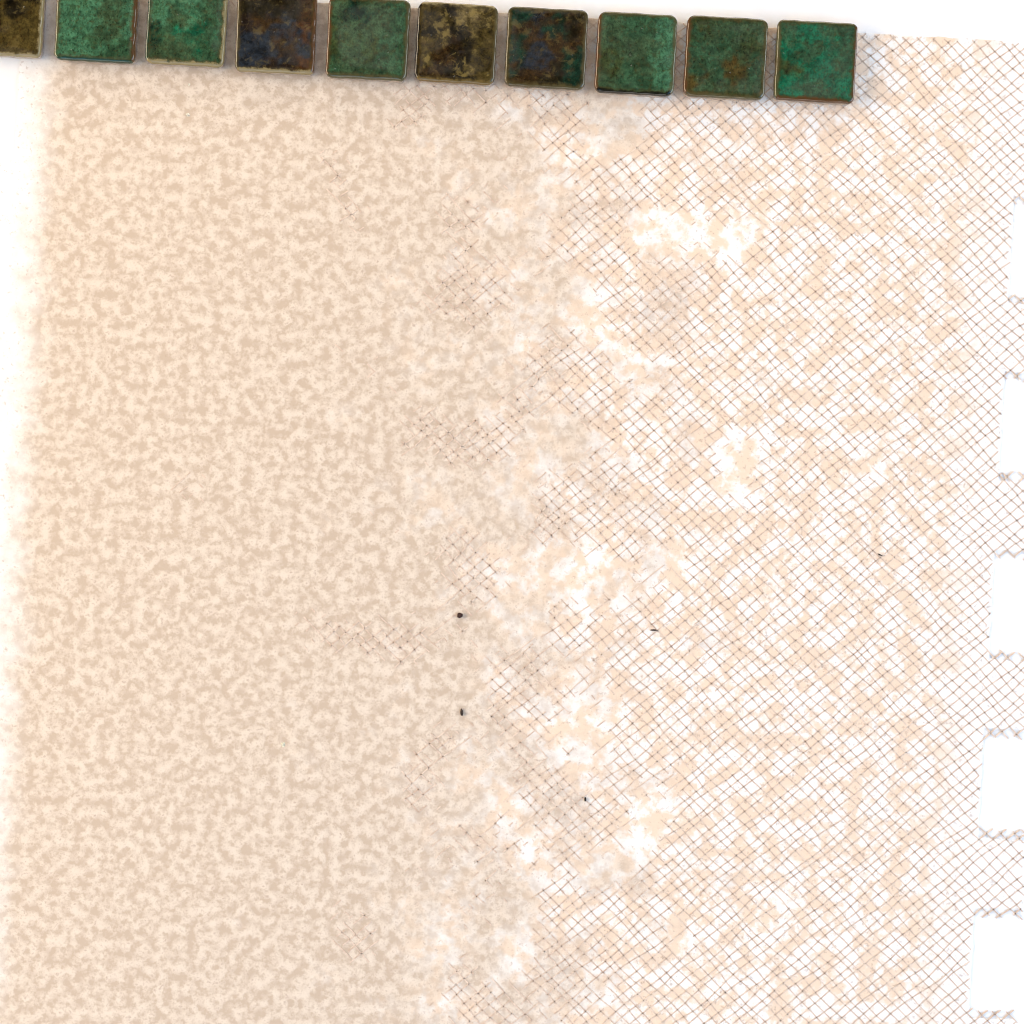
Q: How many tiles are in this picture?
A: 10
